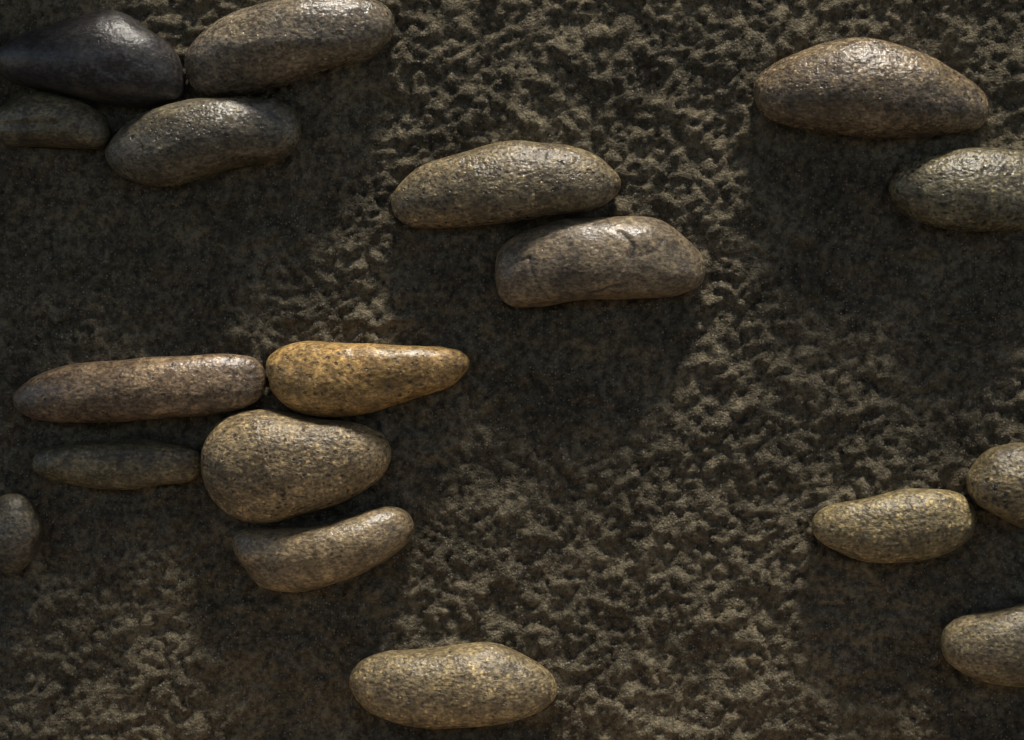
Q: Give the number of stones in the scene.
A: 18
